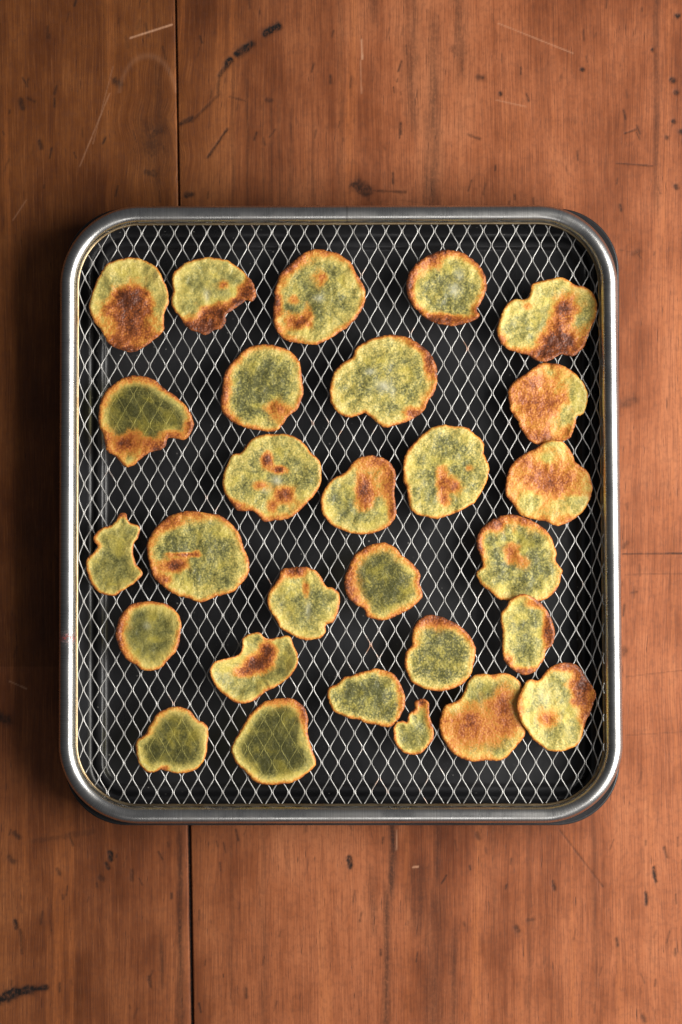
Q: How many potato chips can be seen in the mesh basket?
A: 28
